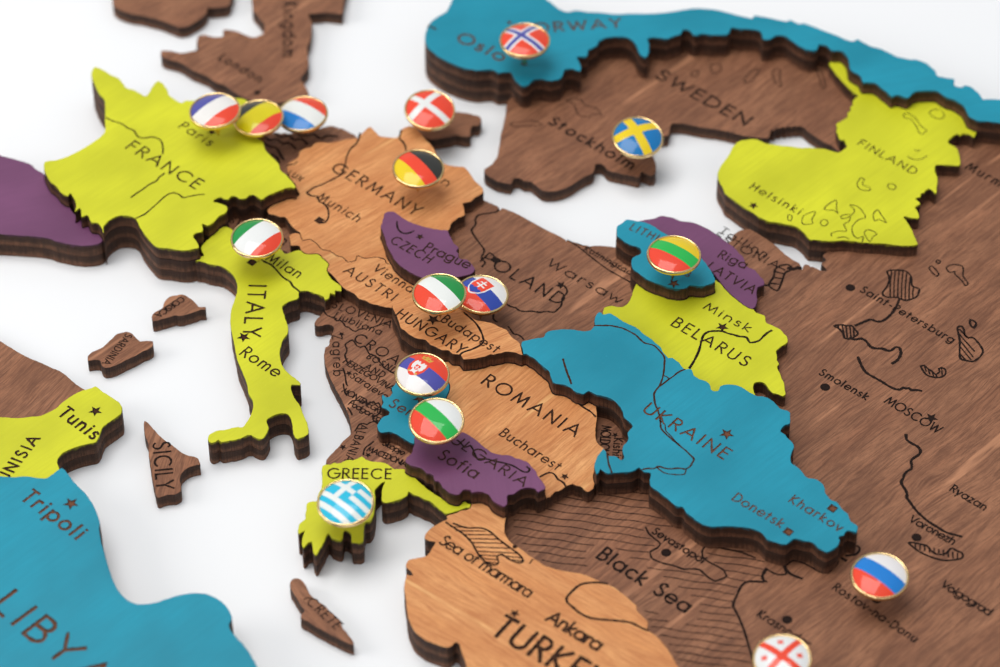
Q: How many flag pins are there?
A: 16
